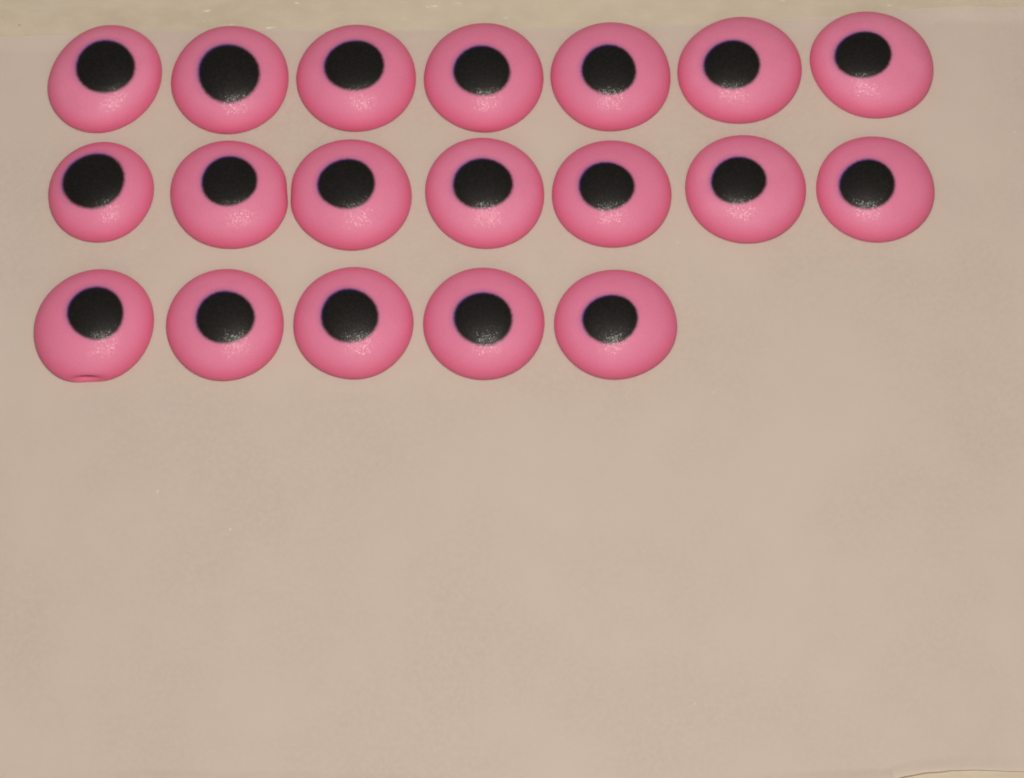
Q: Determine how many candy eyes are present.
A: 19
